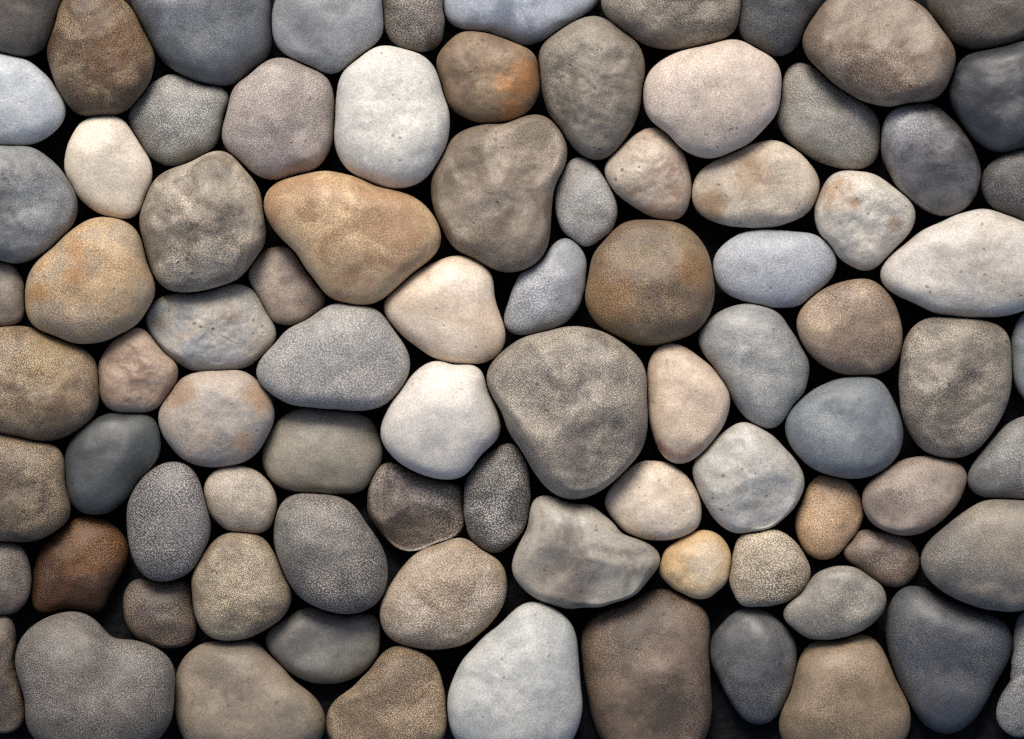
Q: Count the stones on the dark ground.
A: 86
